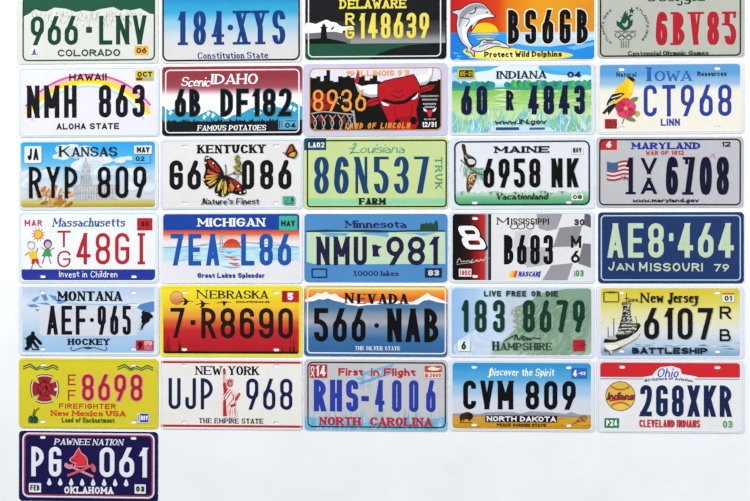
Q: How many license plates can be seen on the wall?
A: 31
